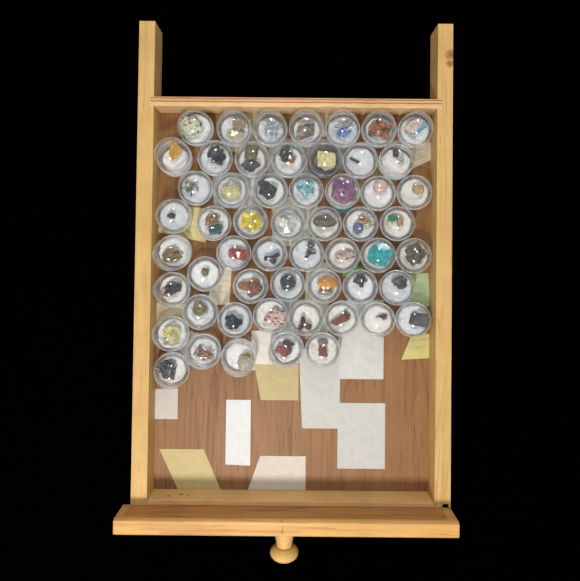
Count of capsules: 55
